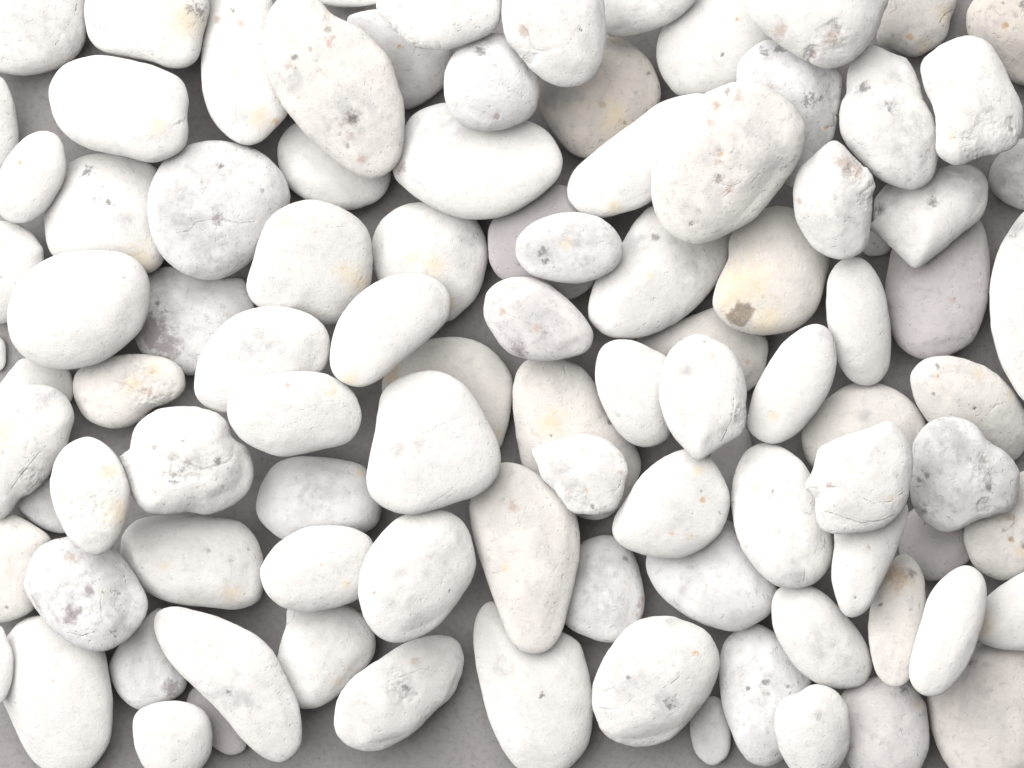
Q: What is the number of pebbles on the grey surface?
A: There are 100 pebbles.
